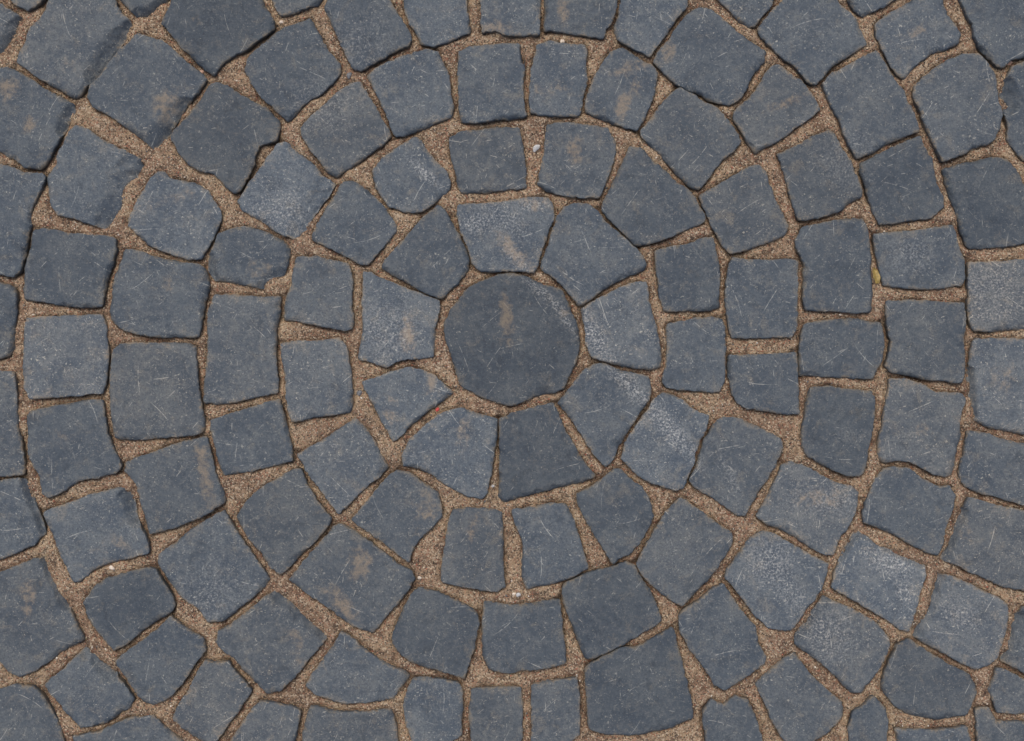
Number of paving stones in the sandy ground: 127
